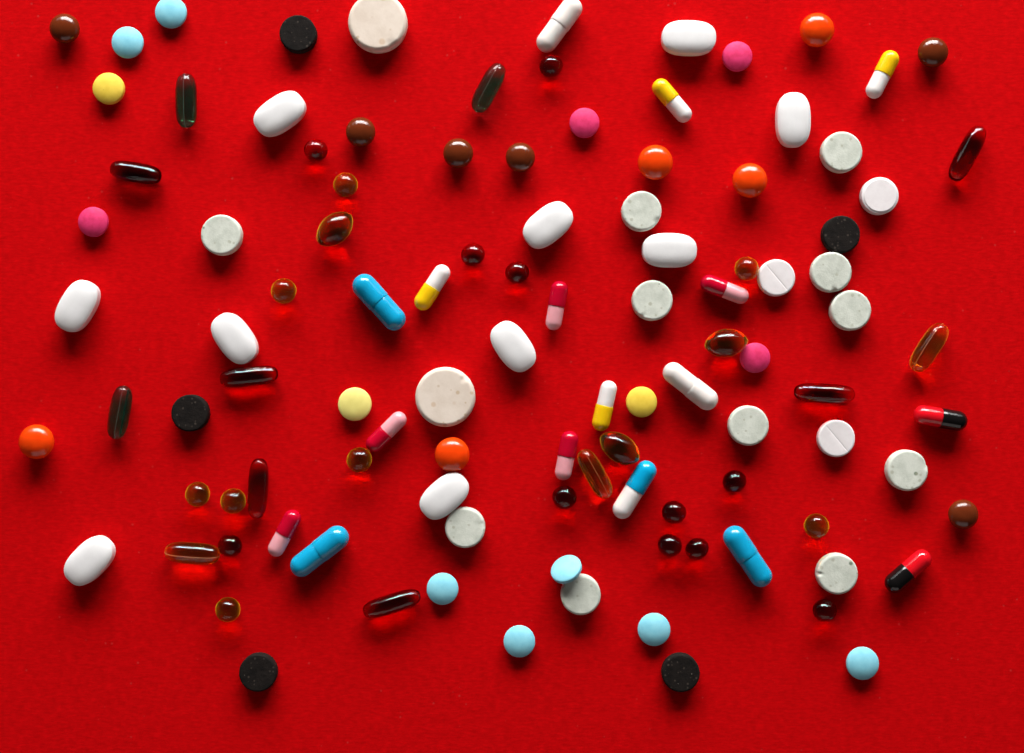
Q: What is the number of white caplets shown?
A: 10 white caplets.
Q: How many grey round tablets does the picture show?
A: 11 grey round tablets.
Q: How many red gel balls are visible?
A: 11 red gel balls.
